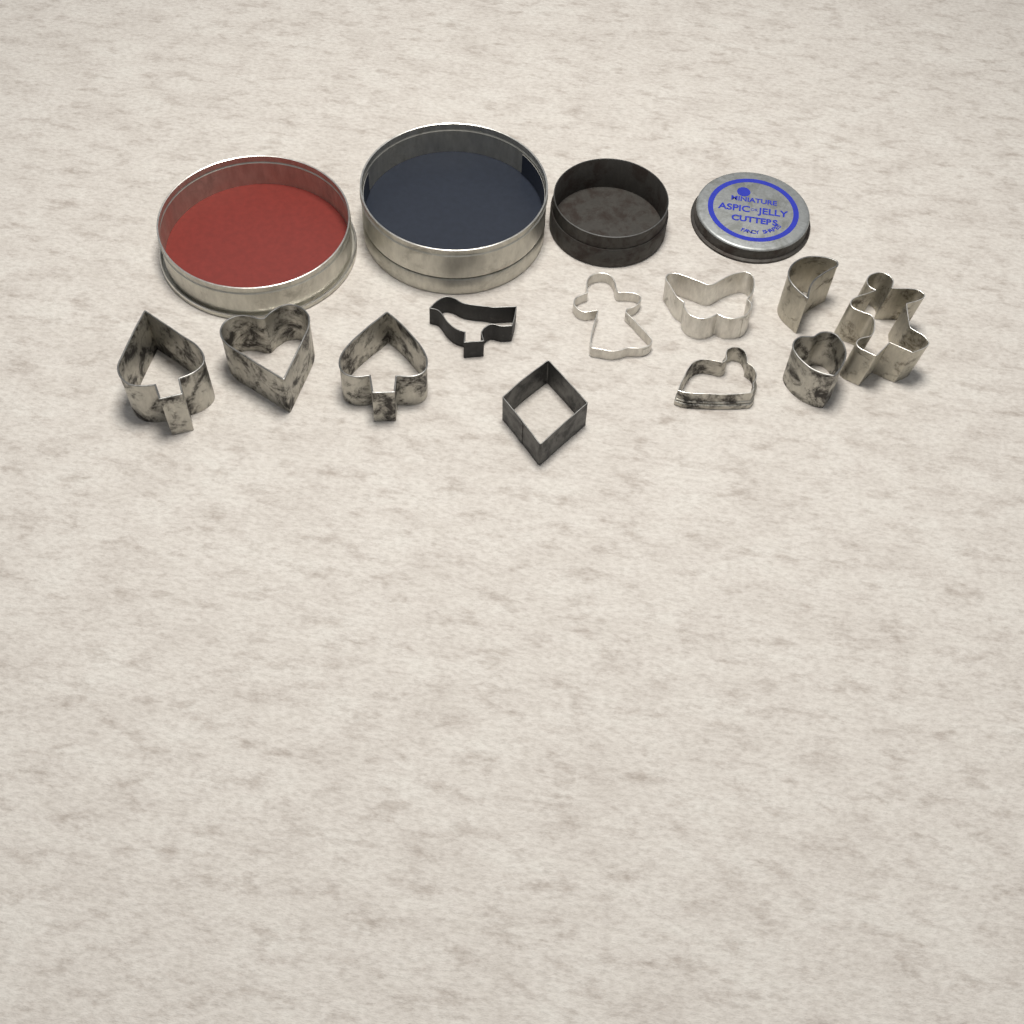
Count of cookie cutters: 11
